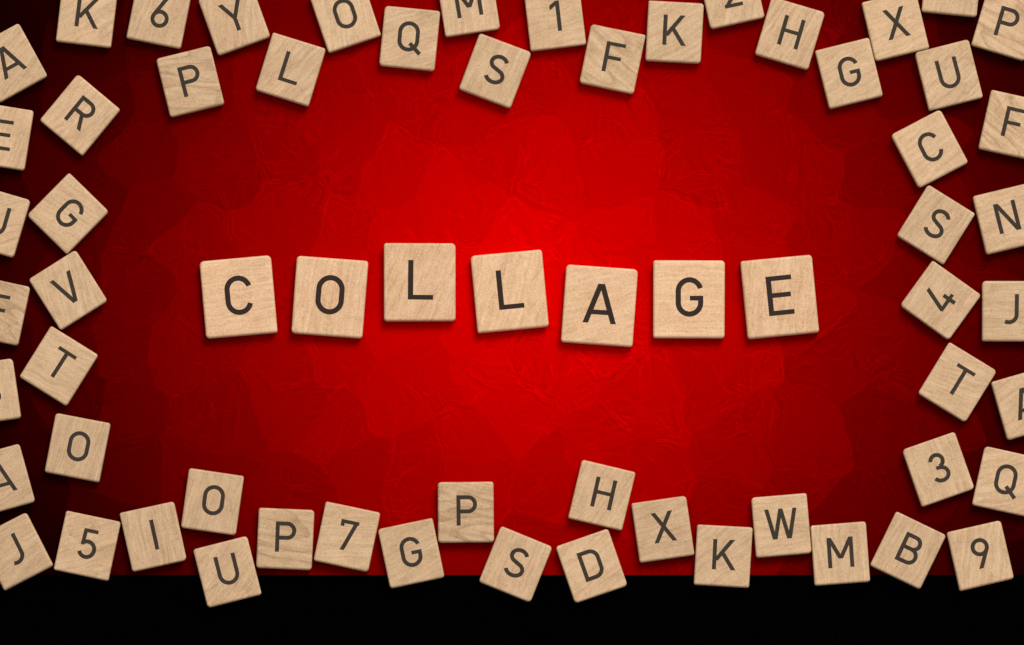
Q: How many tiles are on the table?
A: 65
